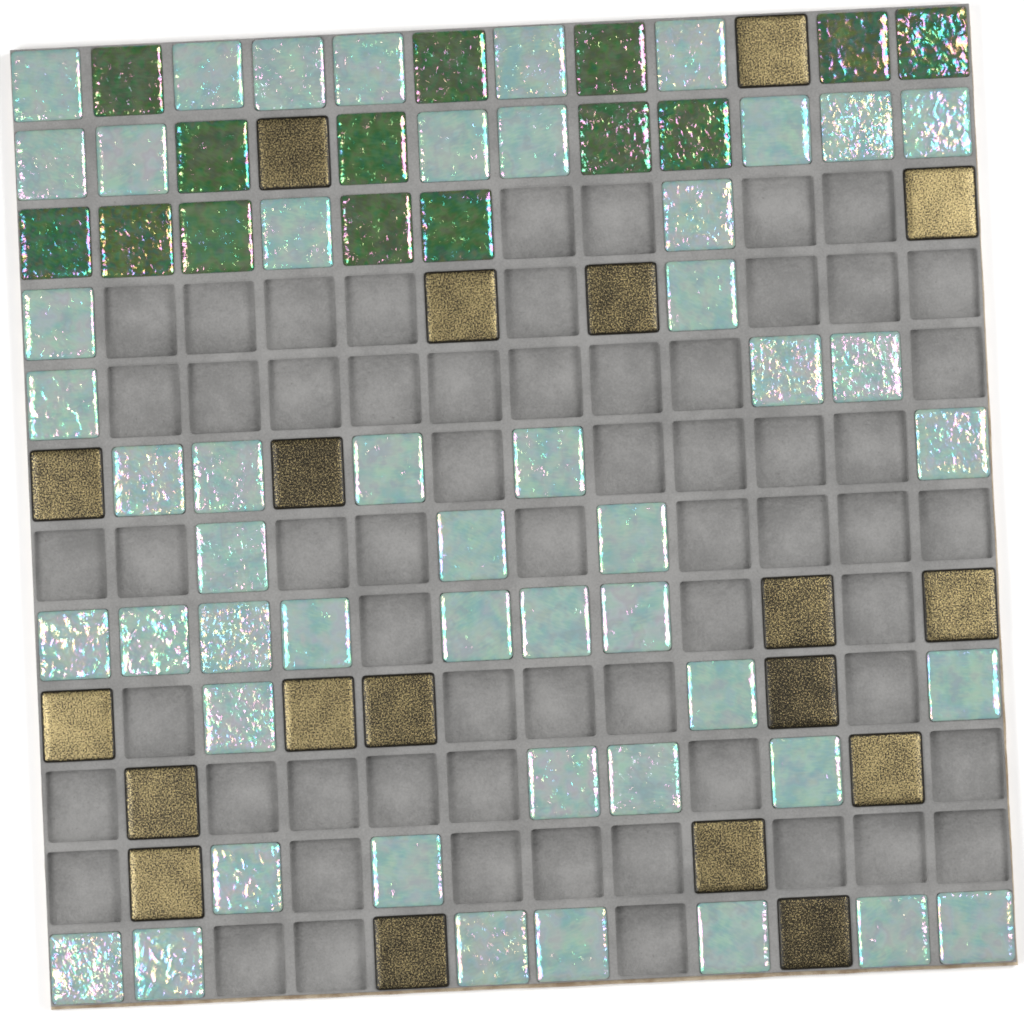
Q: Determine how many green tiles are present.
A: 14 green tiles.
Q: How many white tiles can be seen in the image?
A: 50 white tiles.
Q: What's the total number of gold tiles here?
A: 19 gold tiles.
